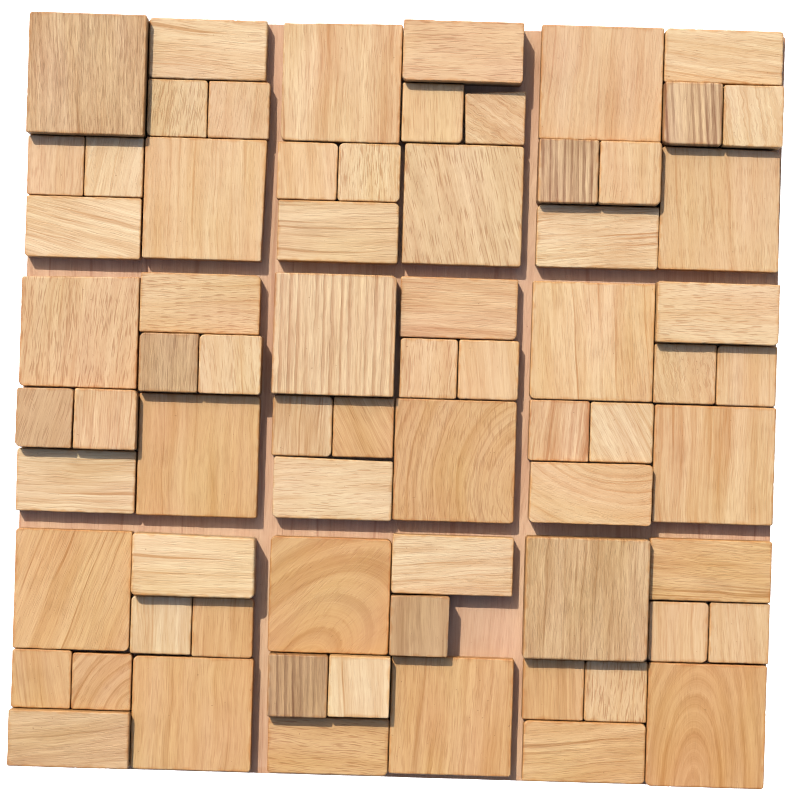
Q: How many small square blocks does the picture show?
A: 35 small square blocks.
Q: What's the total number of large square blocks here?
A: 18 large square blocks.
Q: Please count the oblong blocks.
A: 18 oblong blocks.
